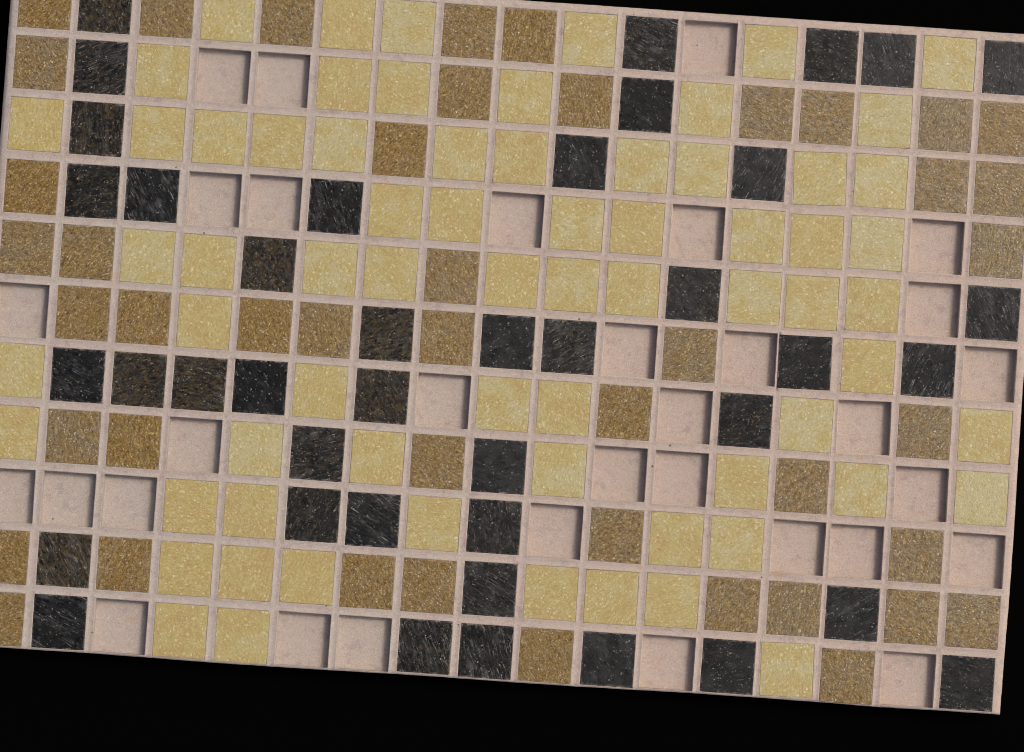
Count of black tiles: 41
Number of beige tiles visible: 69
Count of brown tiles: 45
